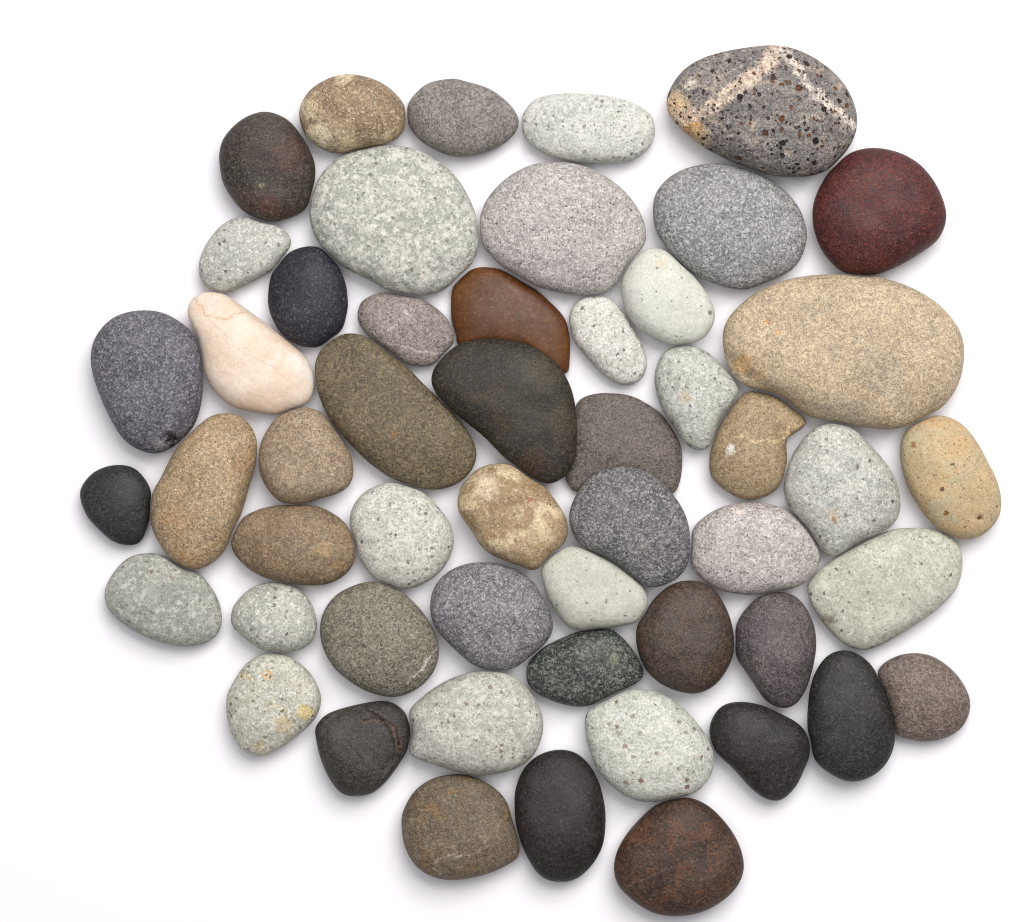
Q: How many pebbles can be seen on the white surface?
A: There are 52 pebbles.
